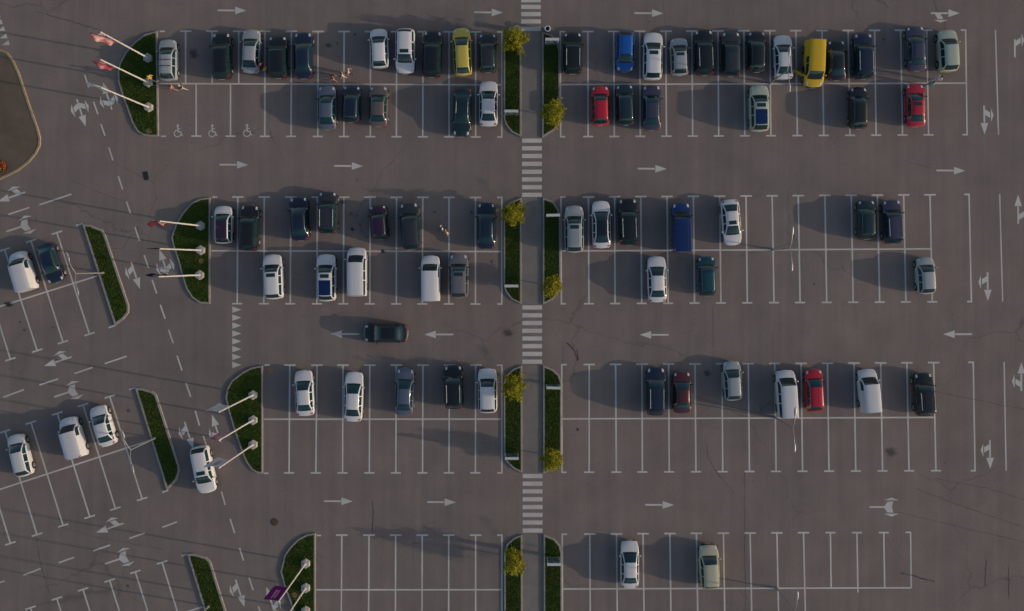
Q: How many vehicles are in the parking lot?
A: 77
